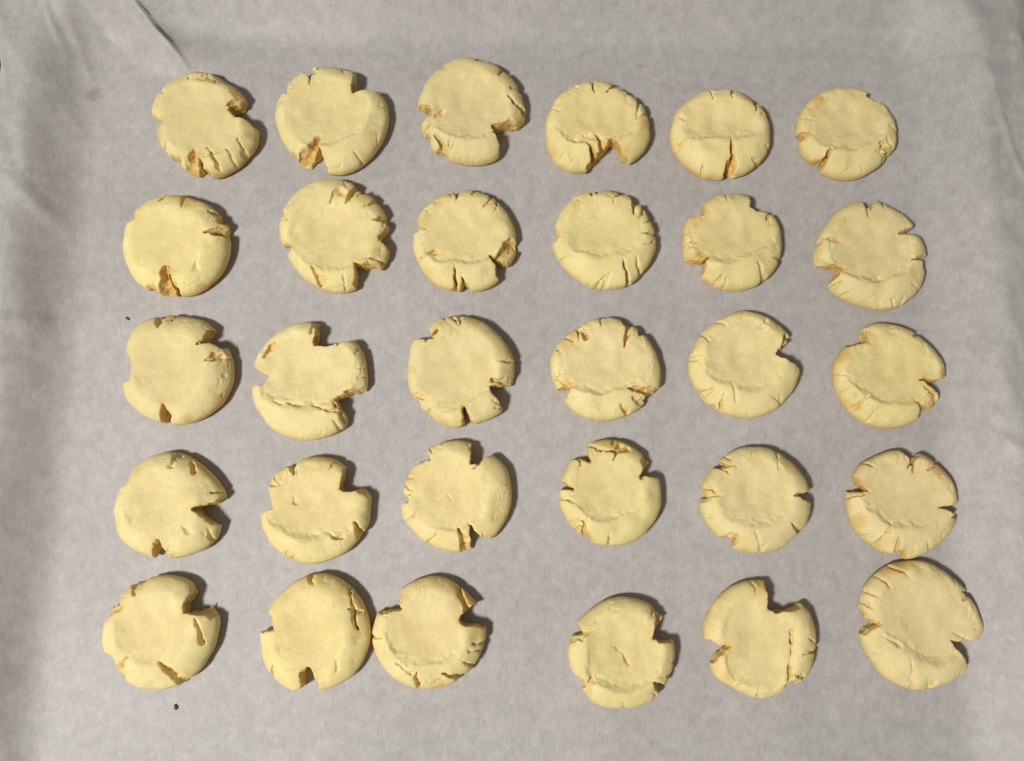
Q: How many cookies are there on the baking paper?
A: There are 30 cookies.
